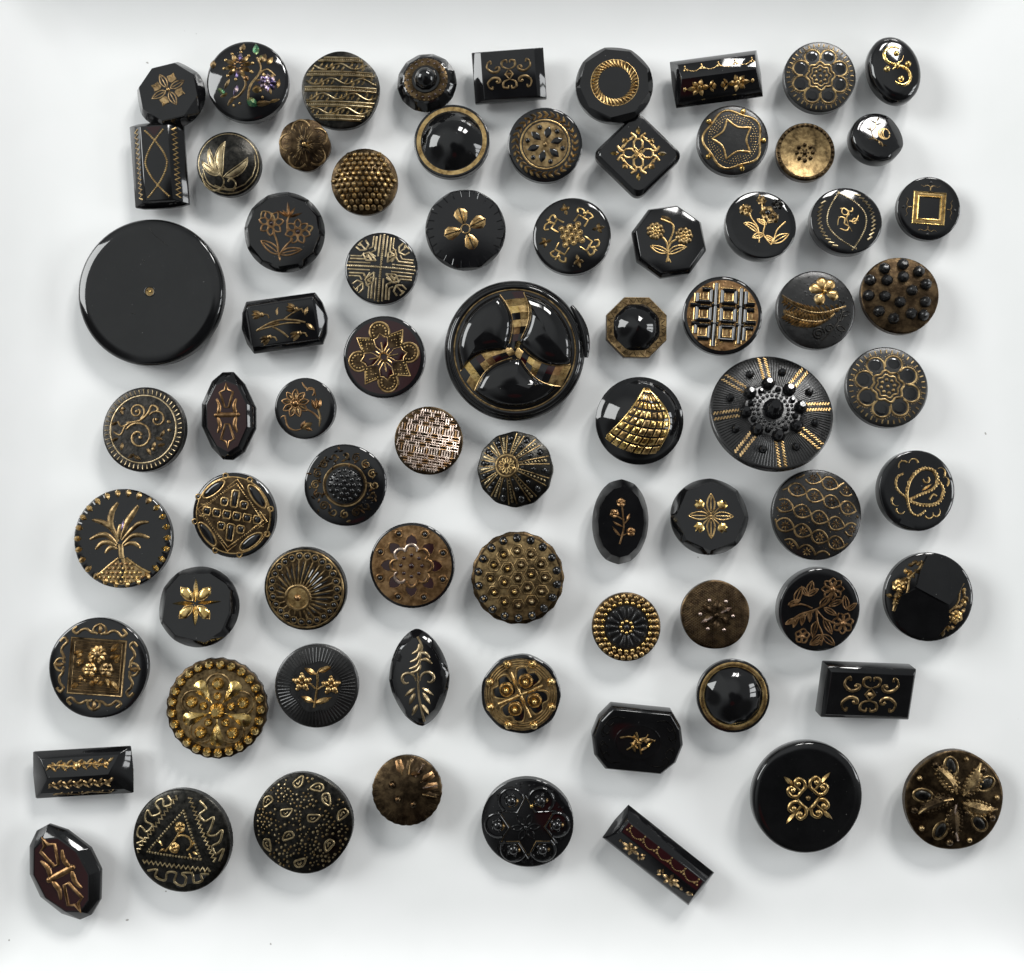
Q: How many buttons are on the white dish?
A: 75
